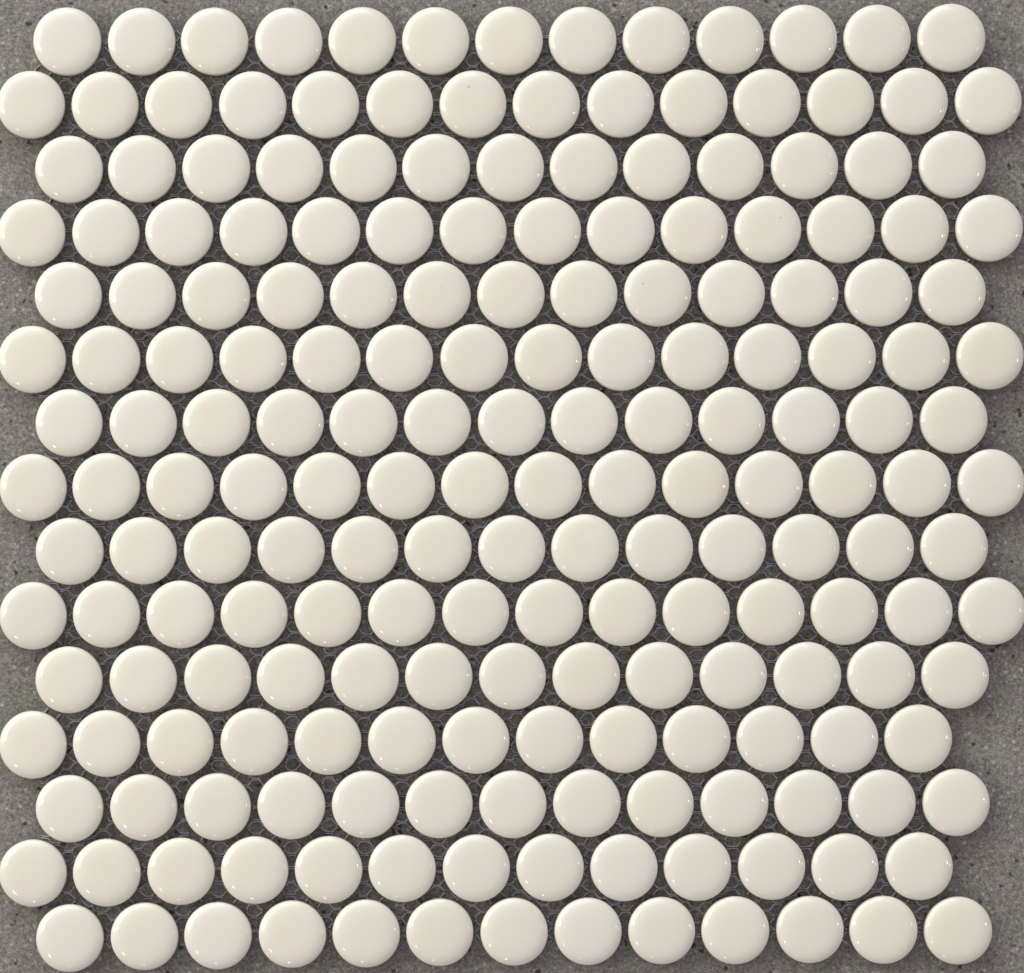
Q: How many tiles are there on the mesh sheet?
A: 200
